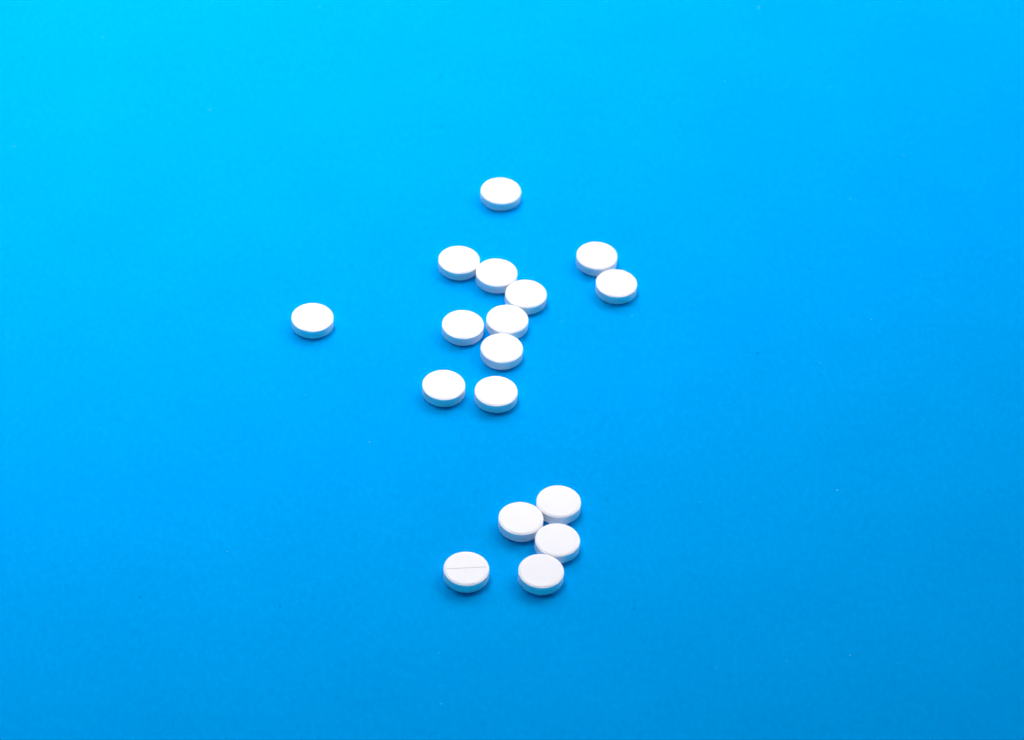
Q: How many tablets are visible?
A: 17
